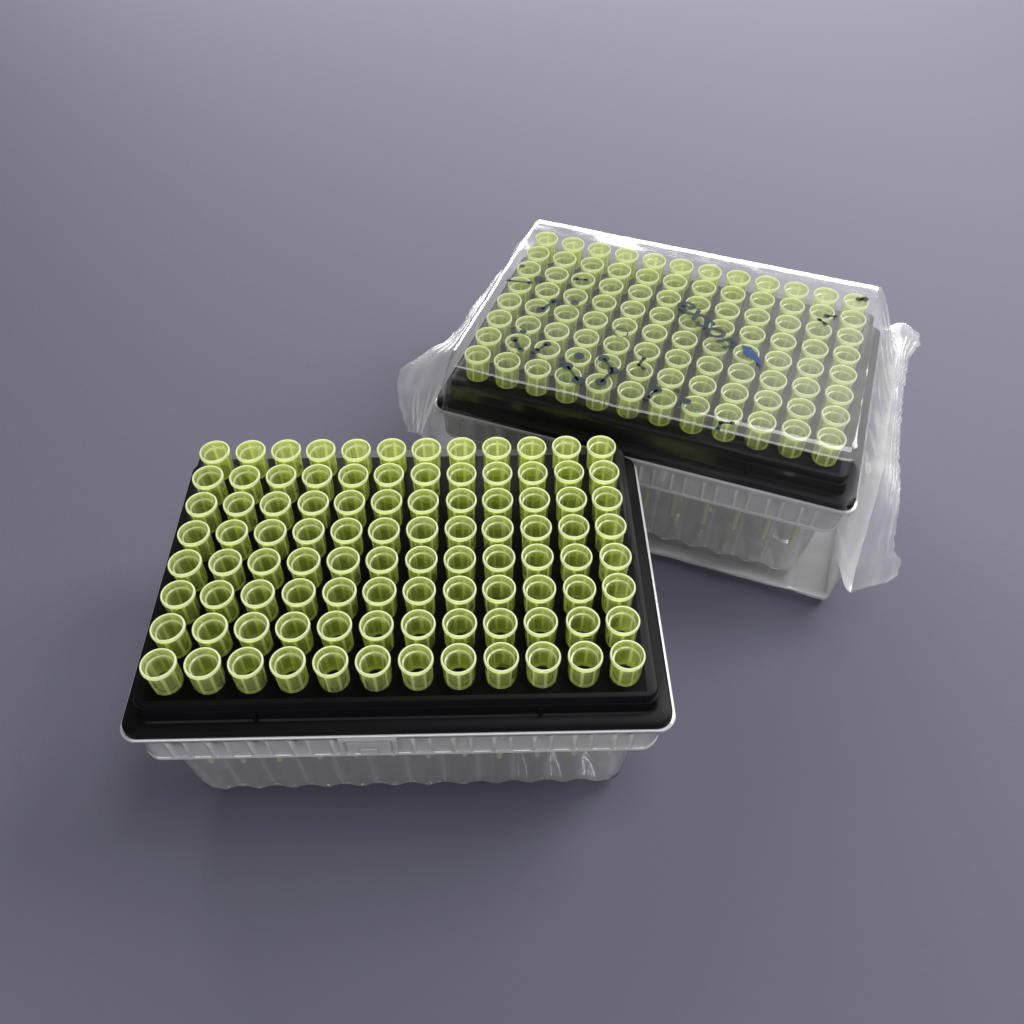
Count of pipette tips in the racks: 192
